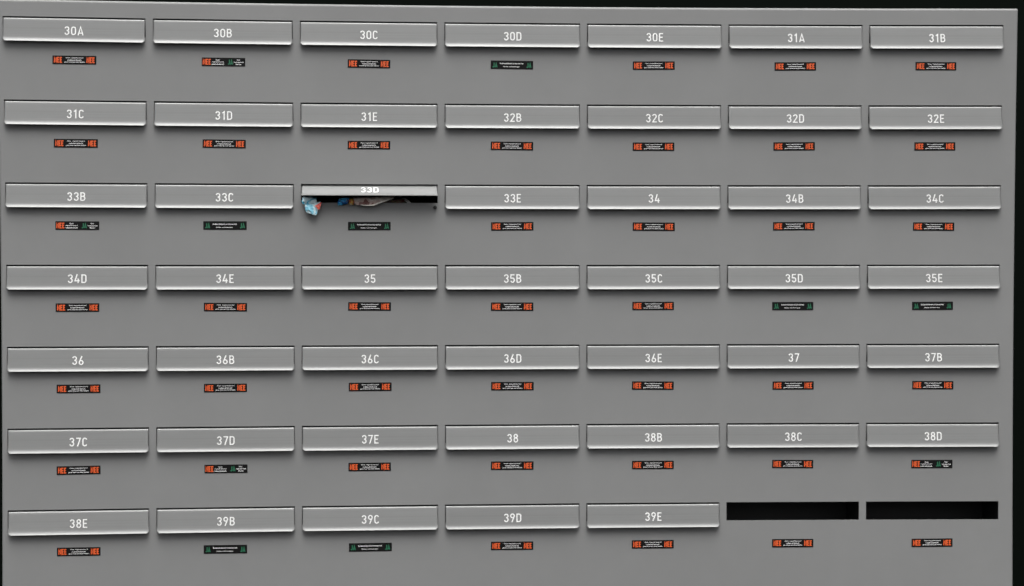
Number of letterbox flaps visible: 47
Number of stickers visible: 49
